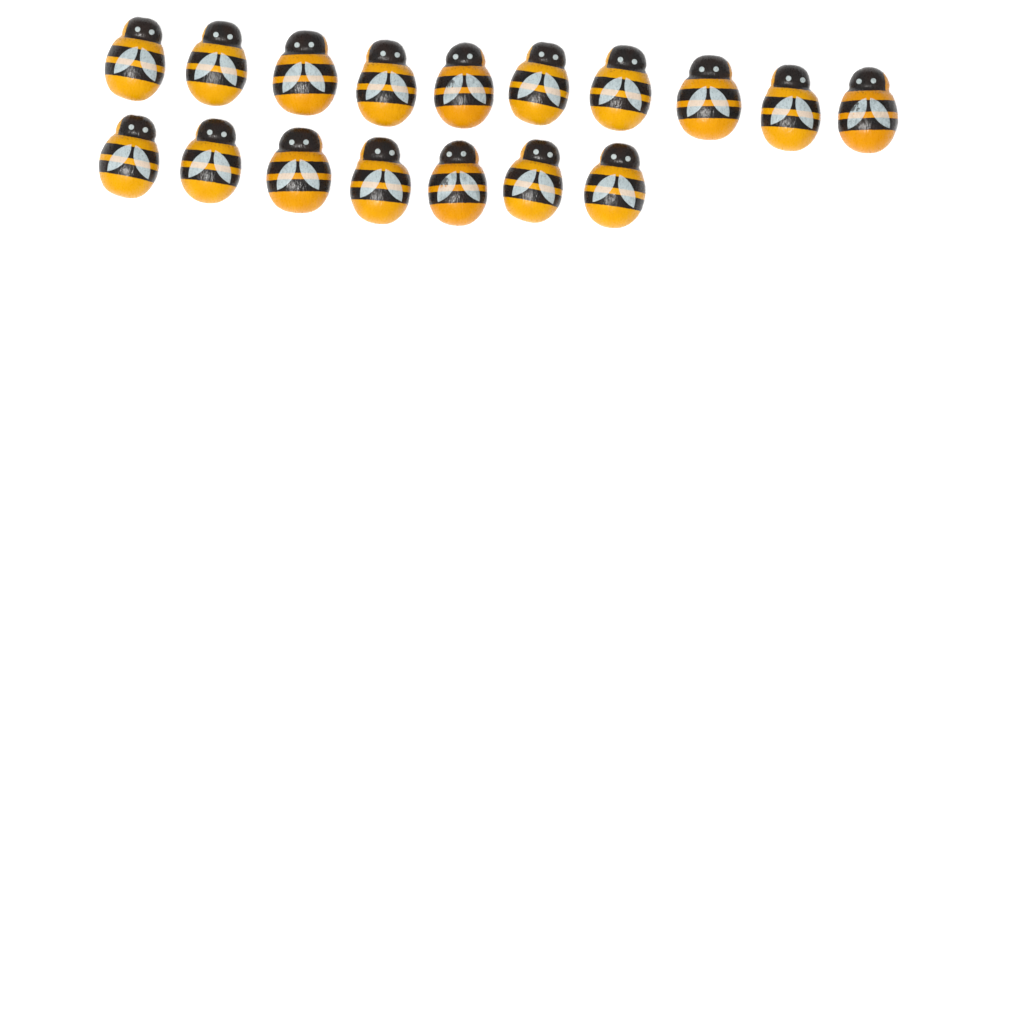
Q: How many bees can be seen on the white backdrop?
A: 17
